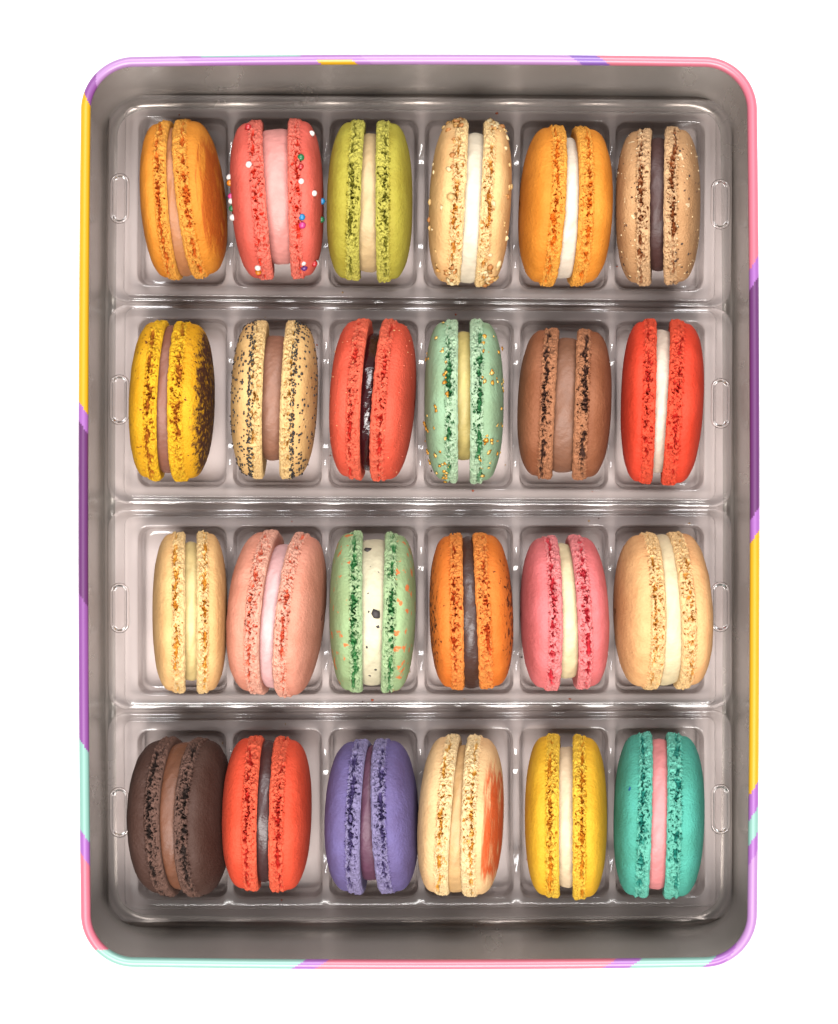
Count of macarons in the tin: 24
